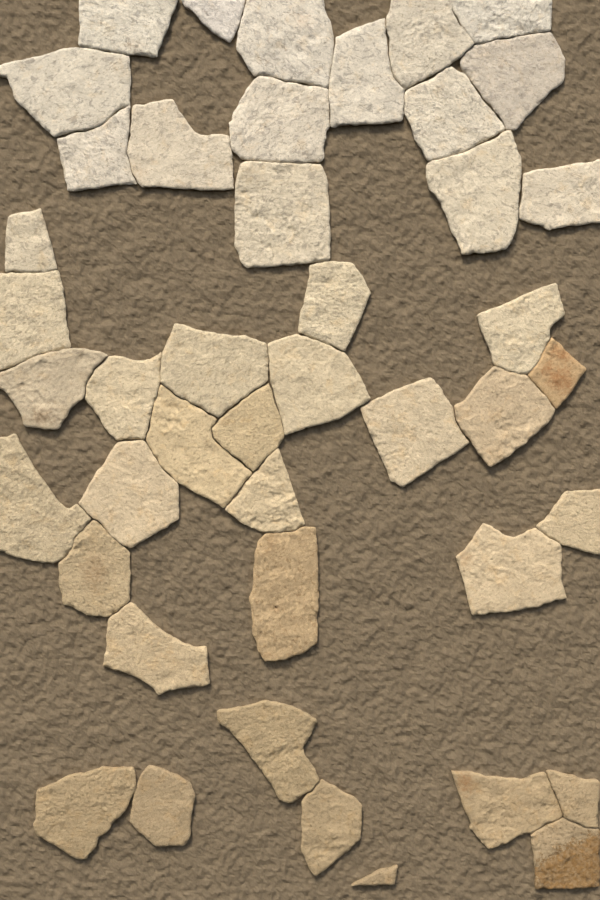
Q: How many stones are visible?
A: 44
